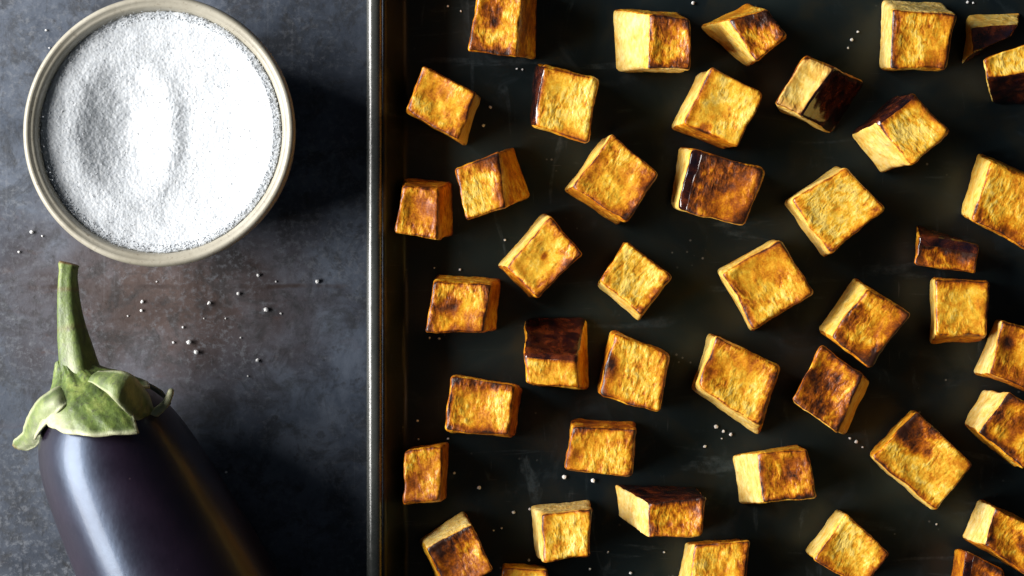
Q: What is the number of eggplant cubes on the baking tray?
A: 43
